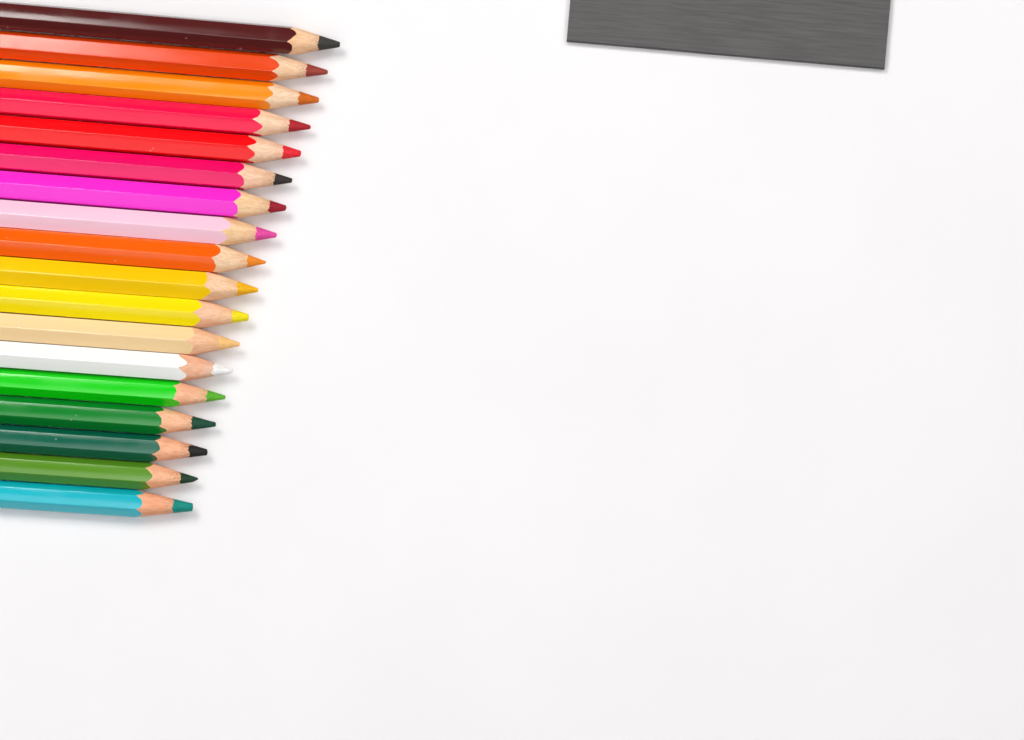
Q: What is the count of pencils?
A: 18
